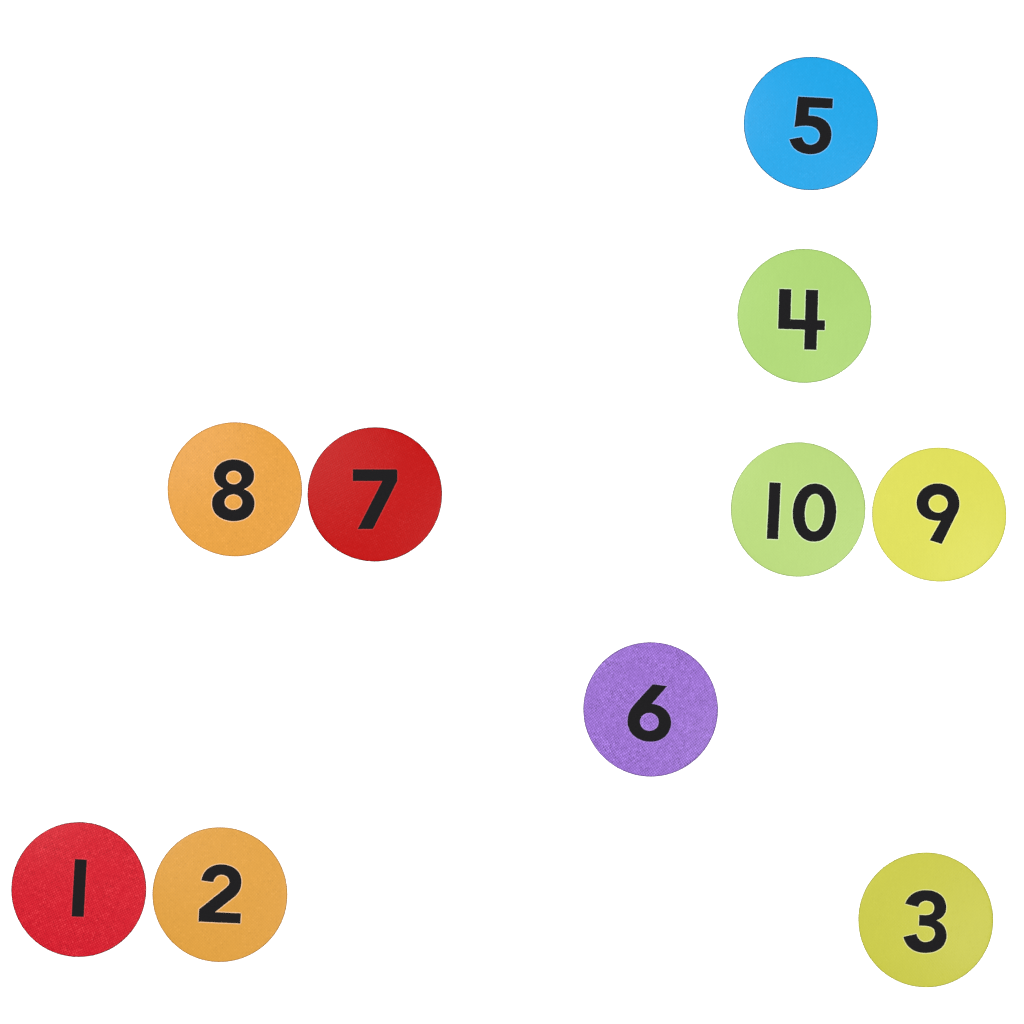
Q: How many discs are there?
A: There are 10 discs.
